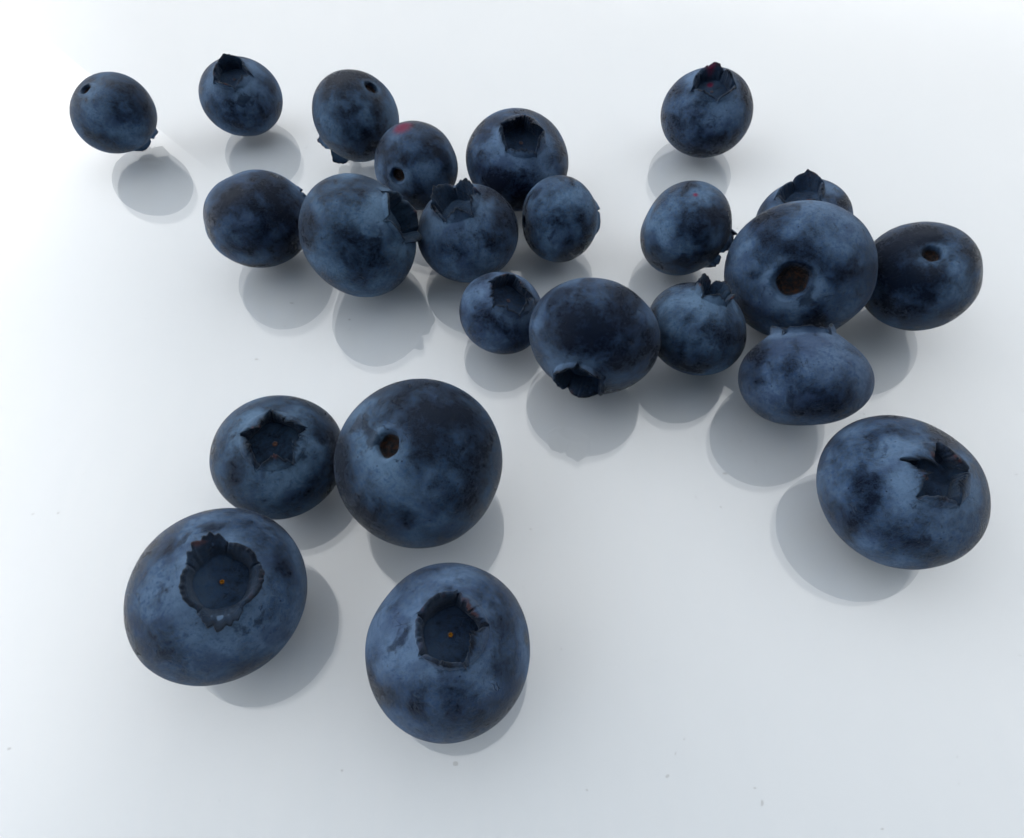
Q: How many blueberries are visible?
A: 23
